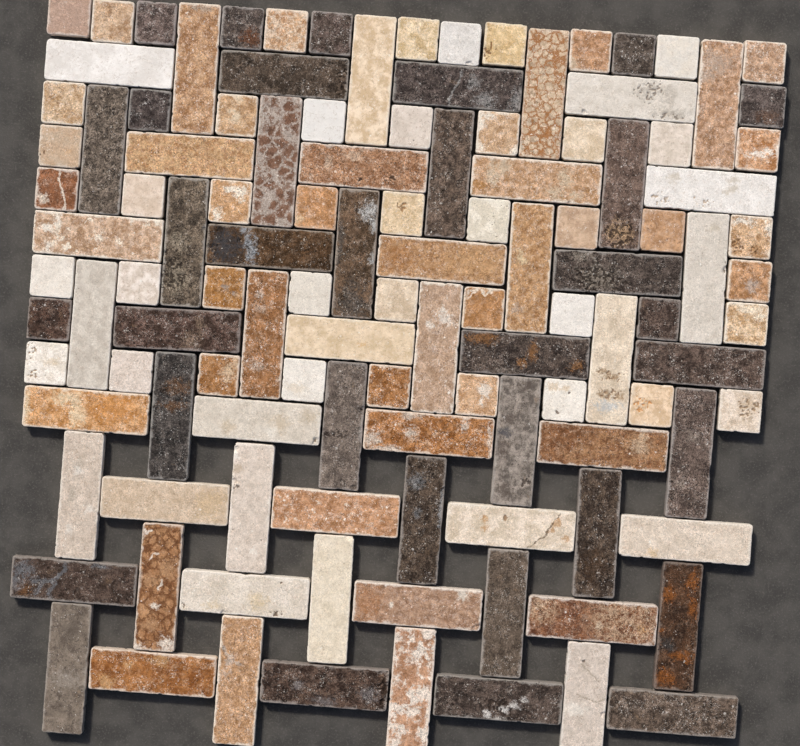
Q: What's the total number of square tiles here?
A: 53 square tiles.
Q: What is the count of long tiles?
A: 64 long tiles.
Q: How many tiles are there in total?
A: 117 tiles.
